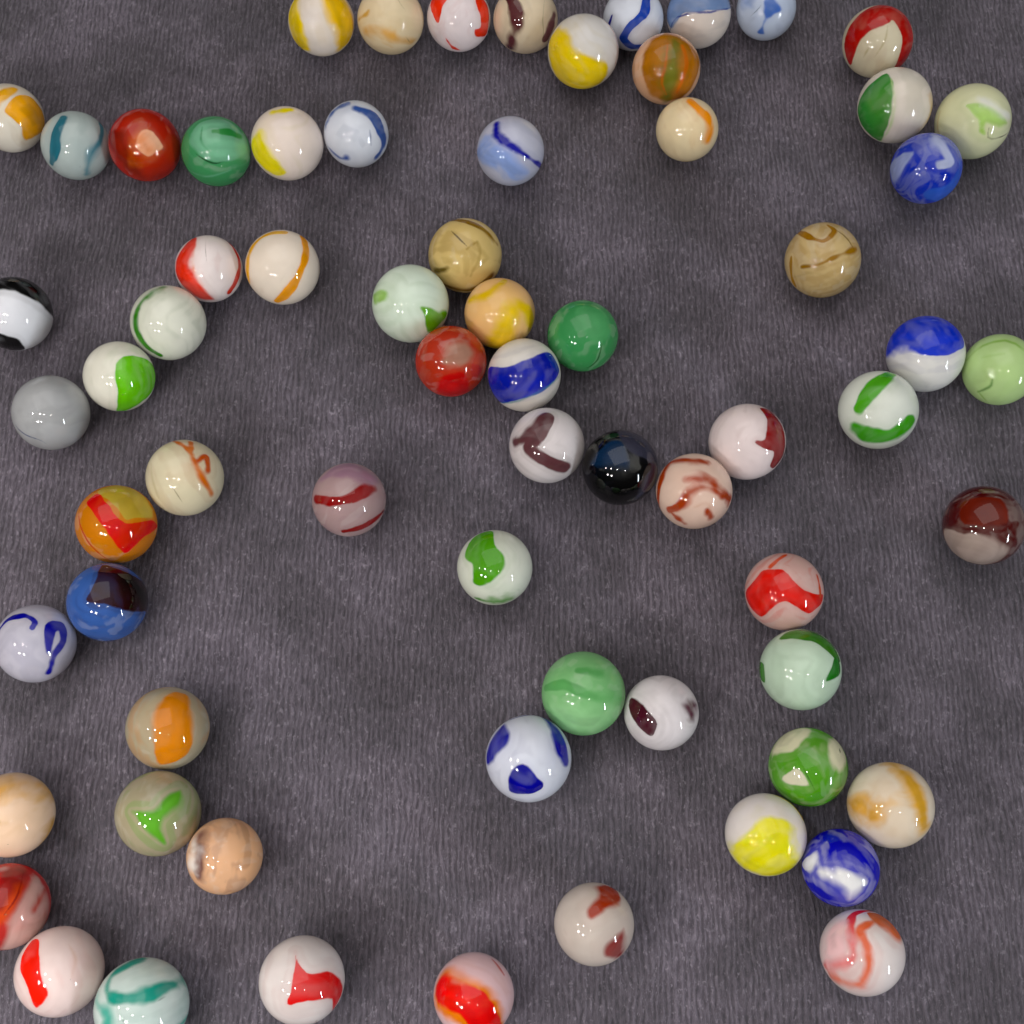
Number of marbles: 68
